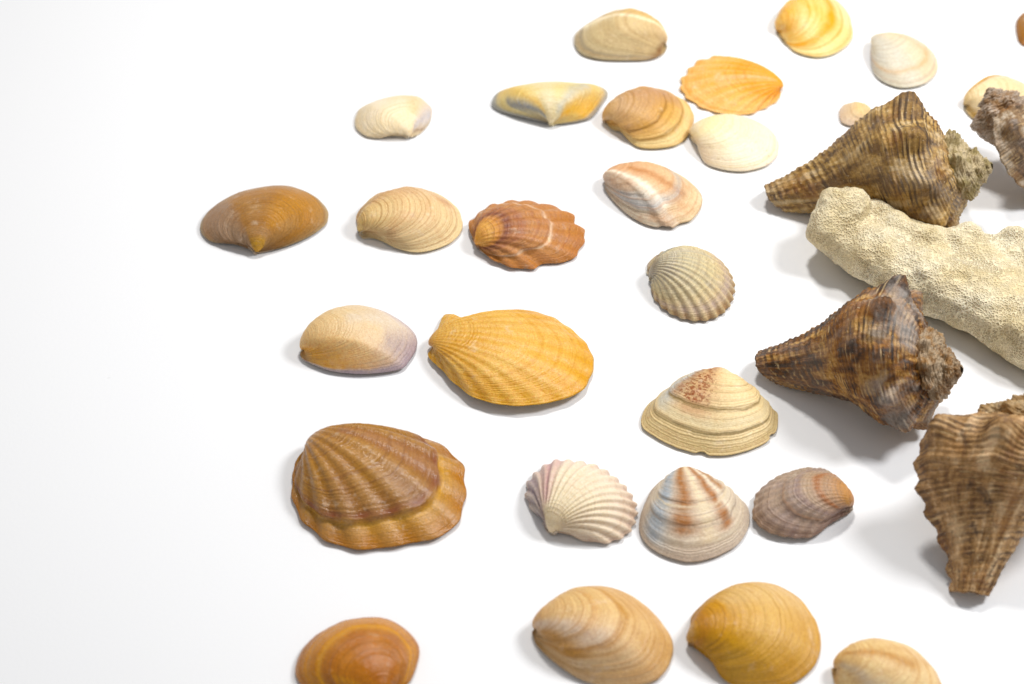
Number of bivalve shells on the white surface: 27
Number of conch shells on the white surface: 4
